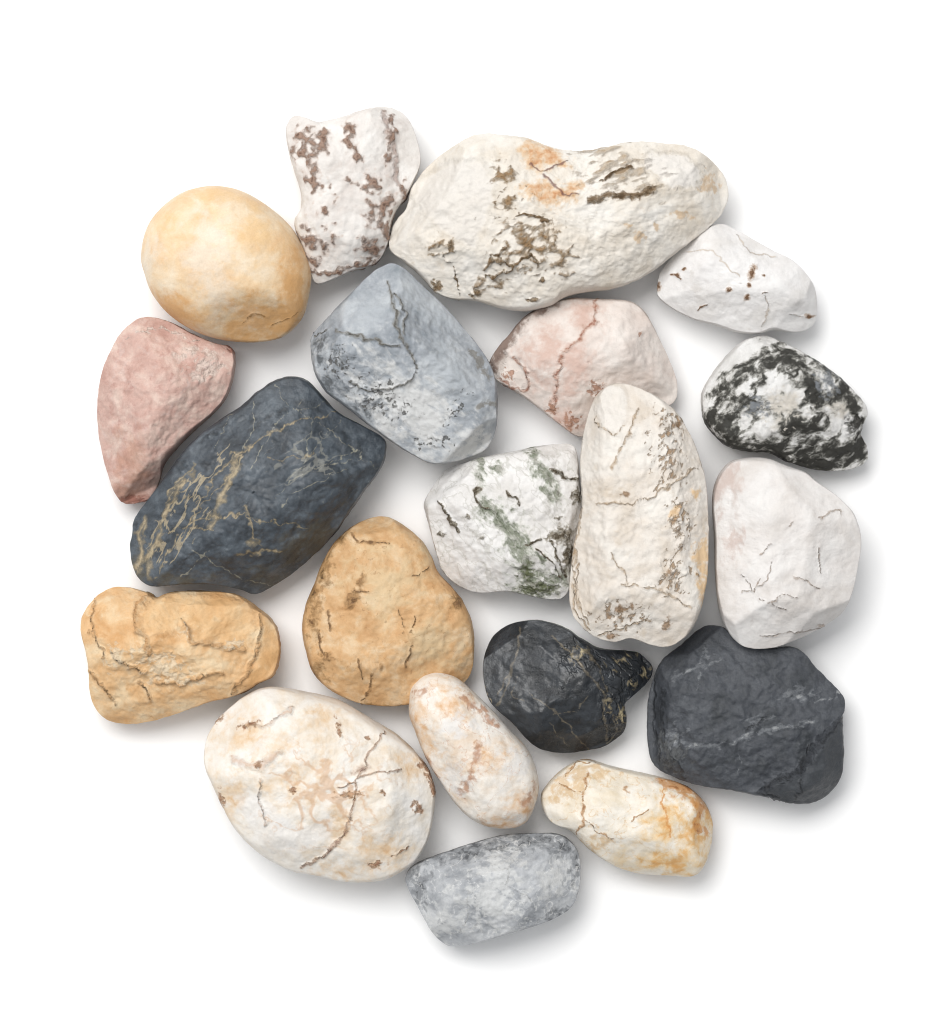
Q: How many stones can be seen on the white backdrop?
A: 20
